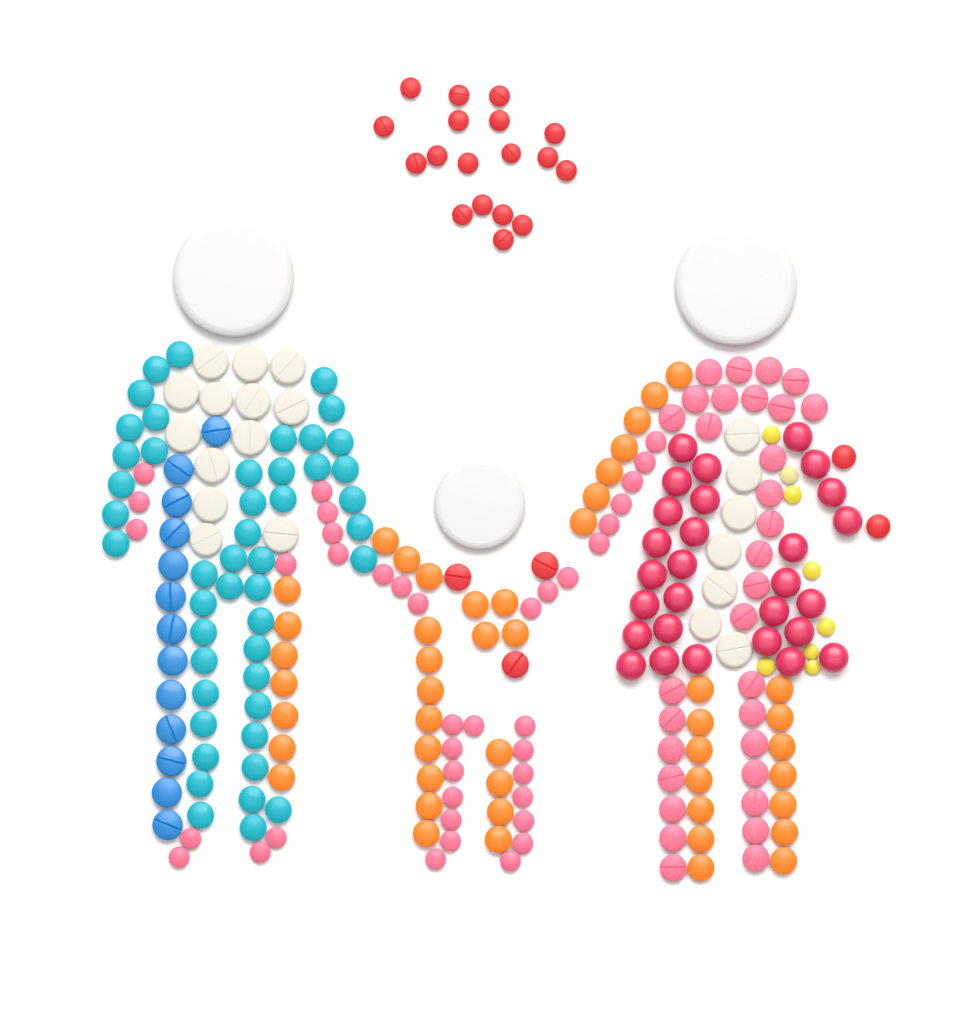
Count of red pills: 23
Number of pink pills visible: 70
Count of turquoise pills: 47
